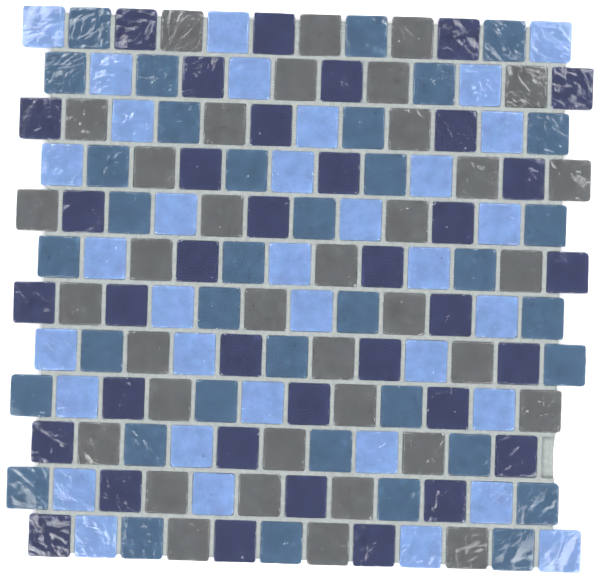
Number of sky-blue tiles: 35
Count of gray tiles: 36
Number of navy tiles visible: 36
